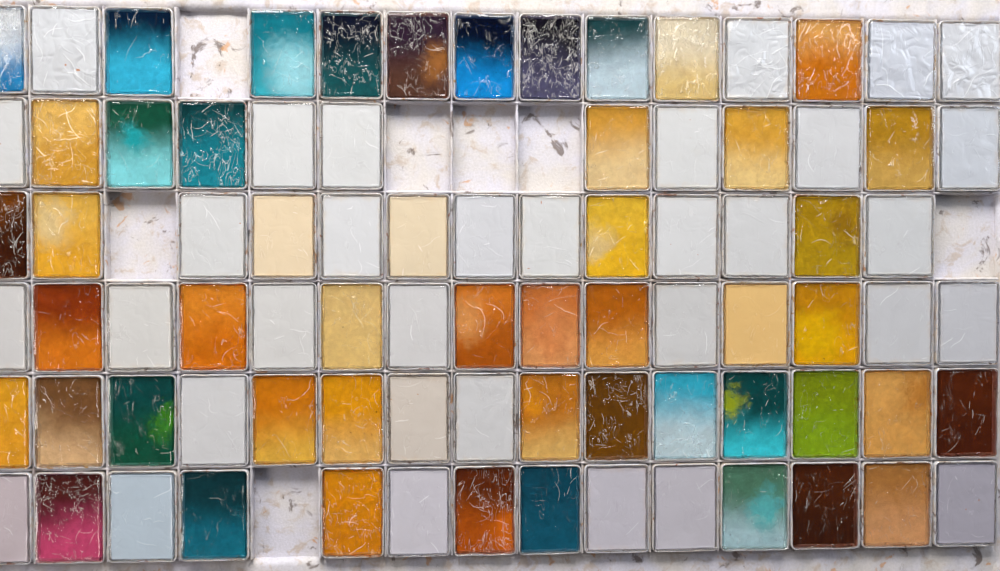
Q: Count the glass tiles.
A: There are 83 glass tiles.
